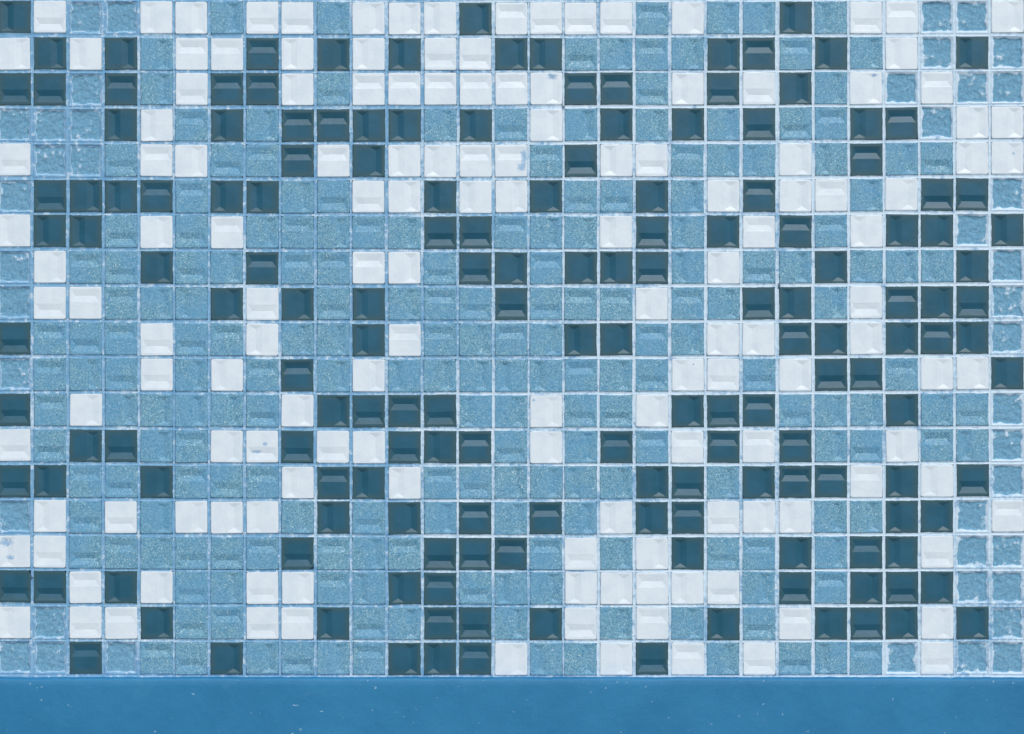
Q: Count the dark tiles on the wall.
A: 163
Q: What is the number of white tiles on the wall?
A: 146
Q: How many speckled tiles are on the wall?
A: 200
